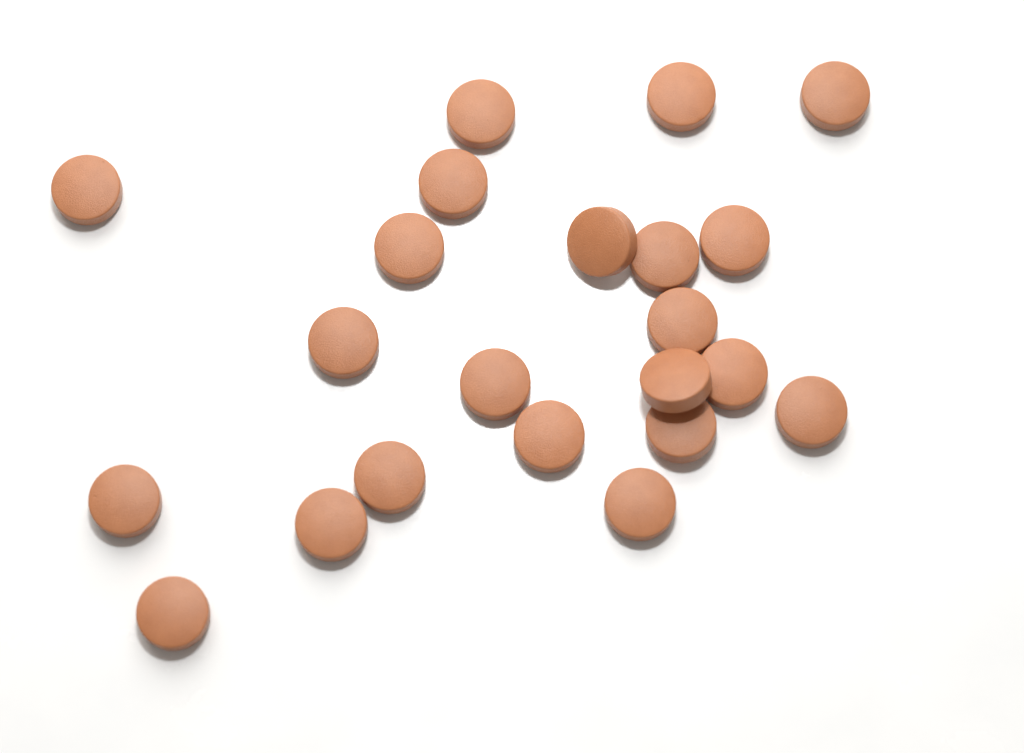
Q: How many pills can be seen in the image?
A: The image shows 22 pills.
